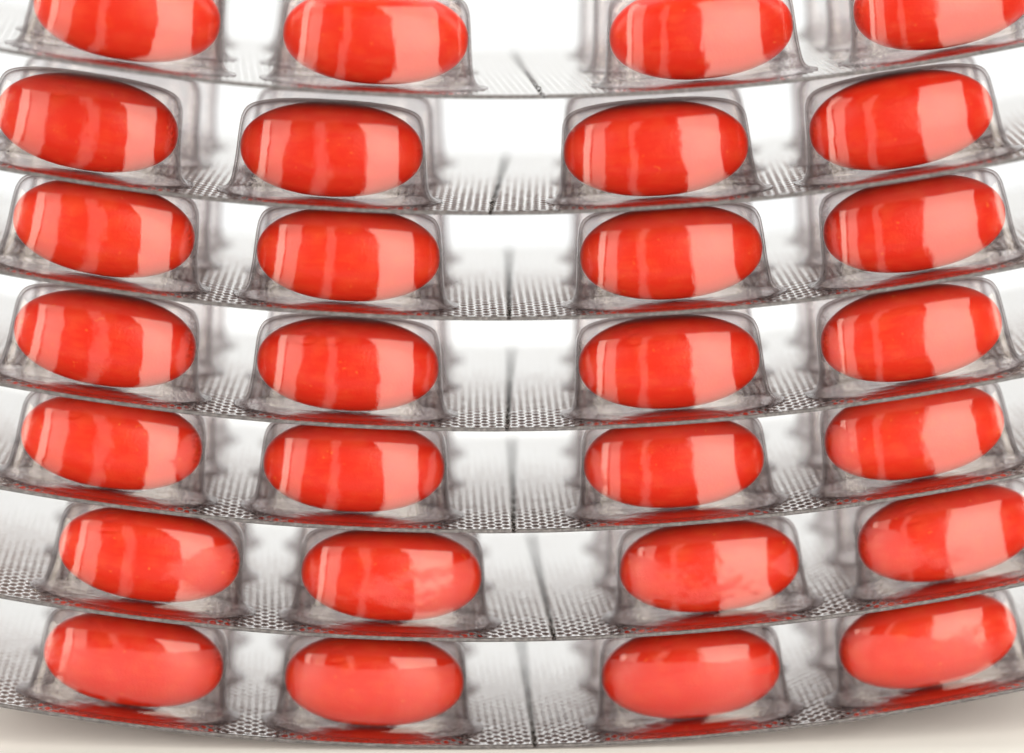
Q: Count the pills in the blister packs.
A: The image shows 28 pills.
